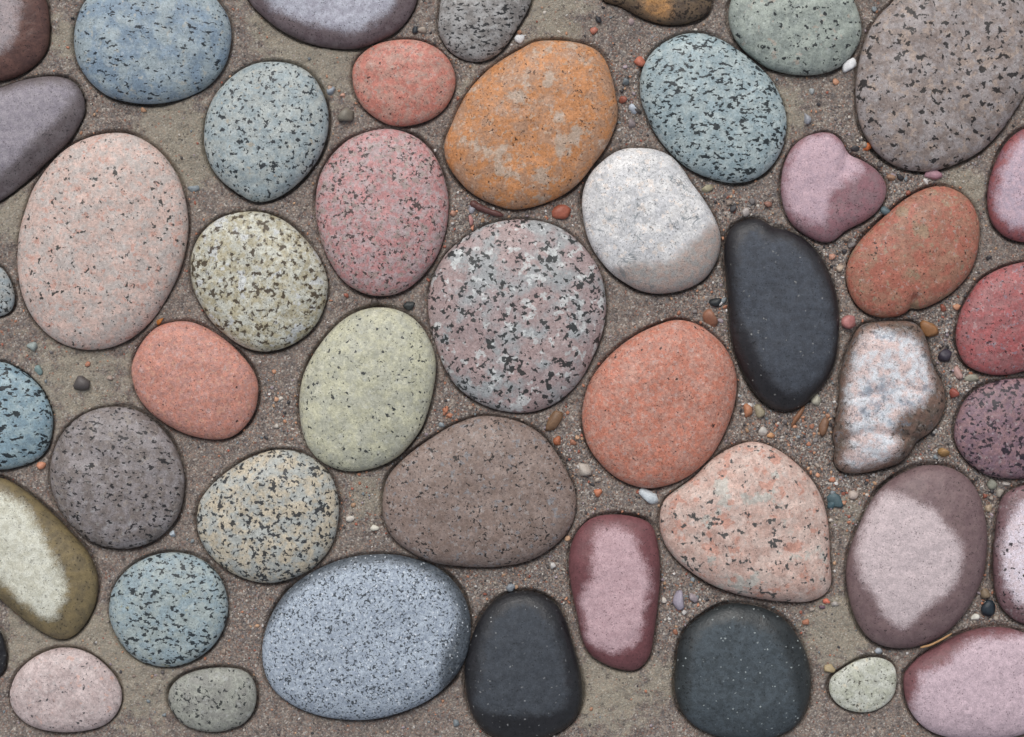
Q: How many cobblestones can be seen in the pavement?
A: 46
